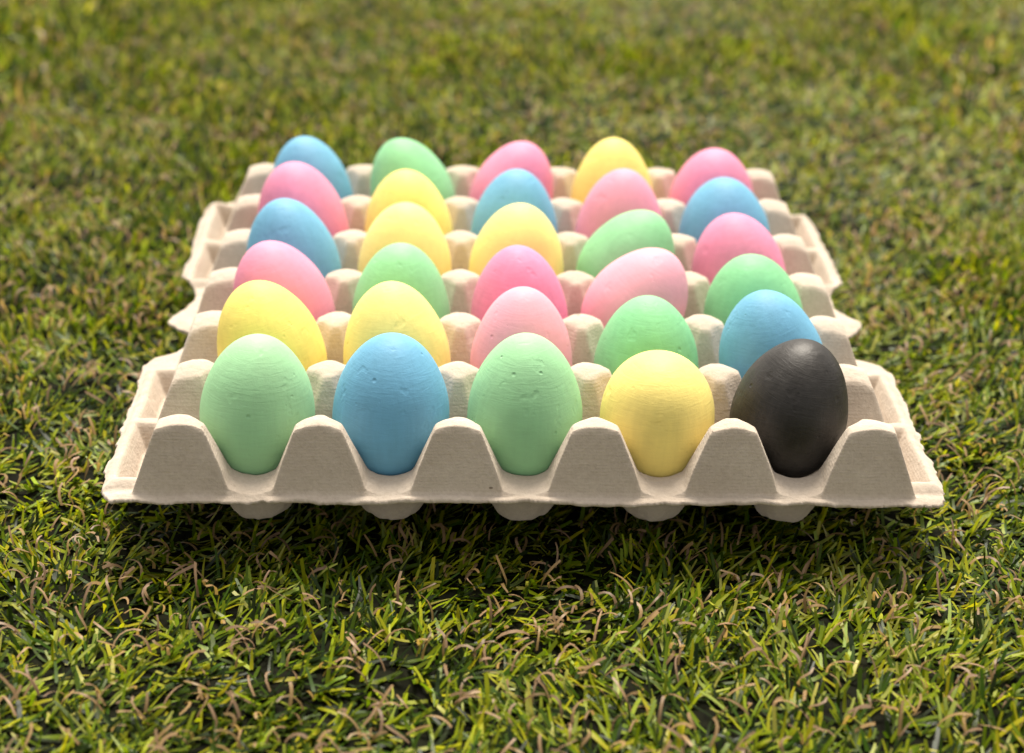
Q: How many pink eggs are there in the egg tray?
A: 9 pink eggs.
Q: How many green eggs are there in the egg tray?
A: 7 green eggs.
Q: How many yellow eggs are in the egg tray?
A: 7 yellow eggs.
